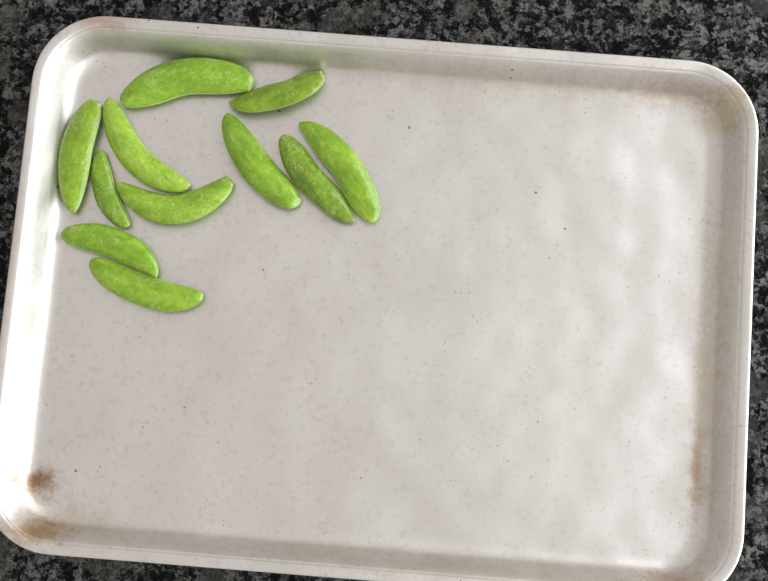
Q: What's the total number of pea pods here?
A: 11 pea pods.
